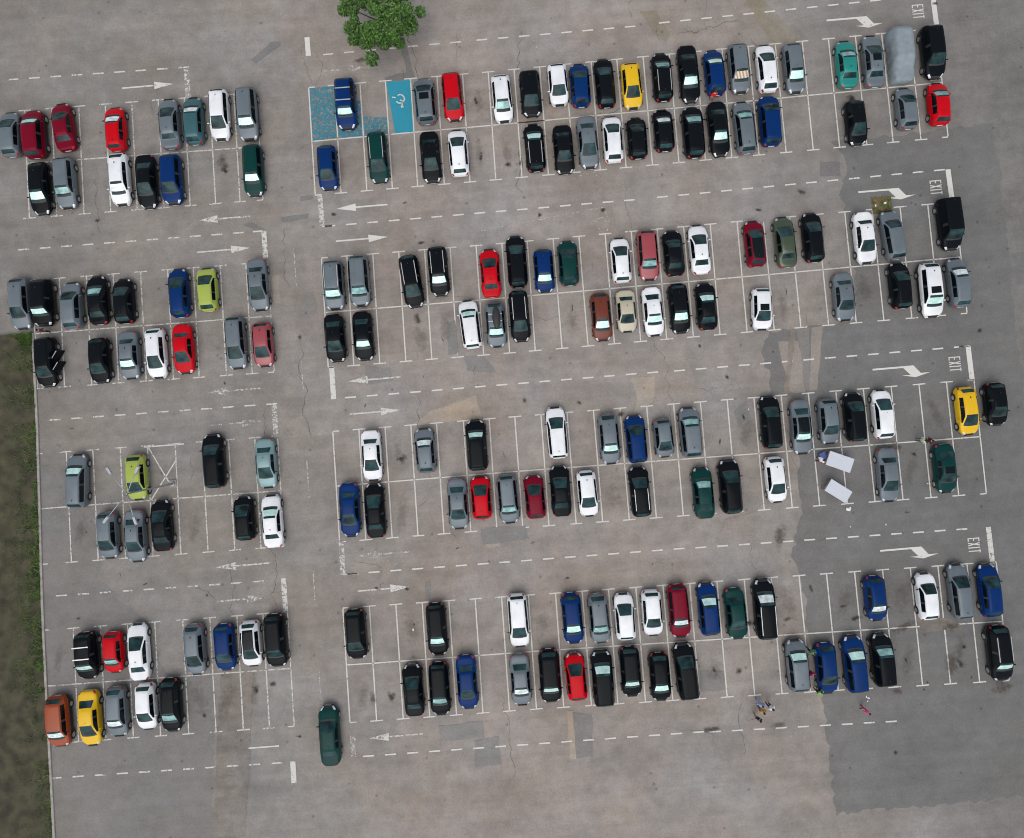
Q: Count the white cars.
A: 28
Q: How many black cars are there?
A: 58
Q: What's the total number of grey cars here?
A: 40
